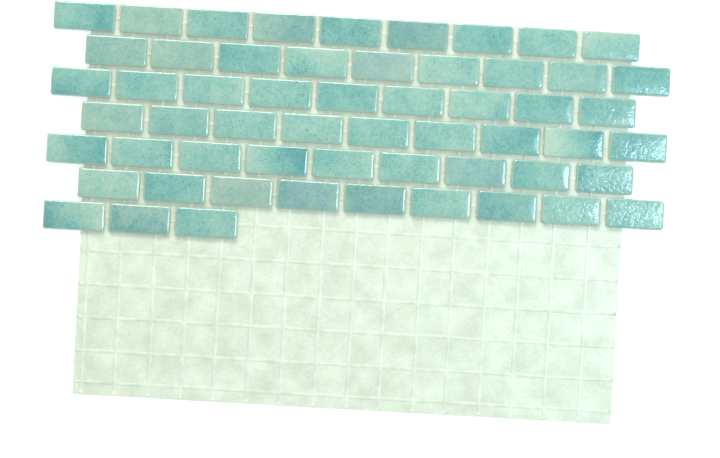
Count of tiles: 57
